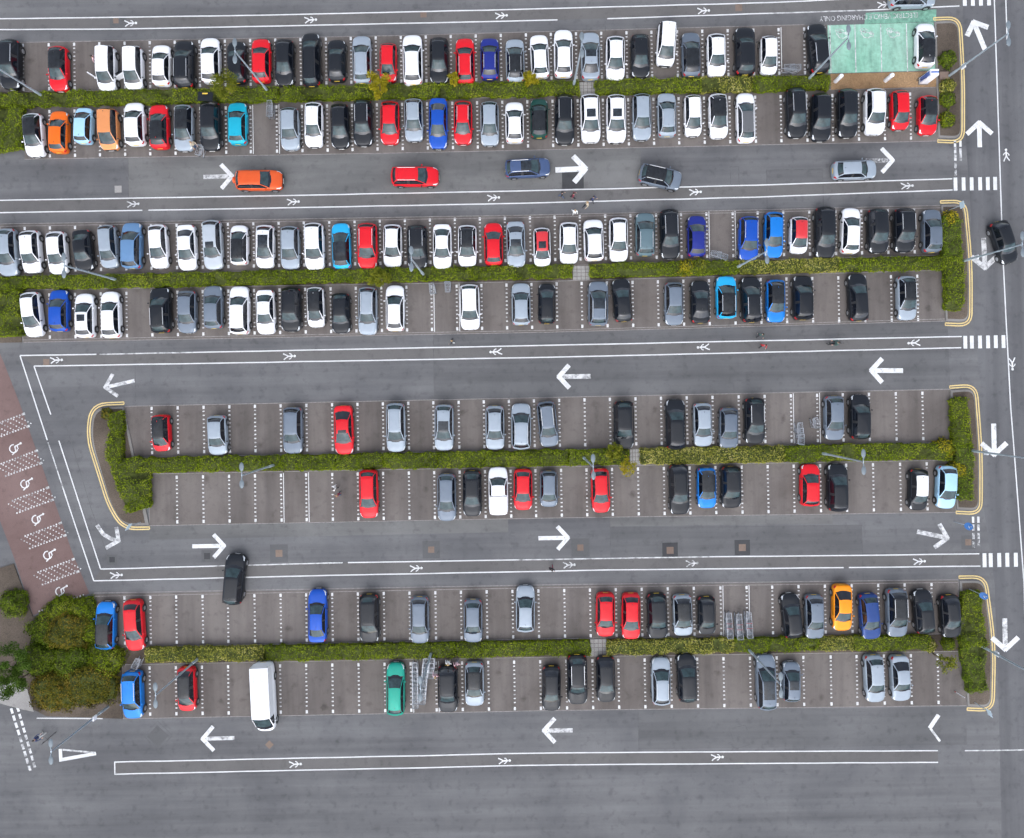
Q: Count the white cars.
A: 46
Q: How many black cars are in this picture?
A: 54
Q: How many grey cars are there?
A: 51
